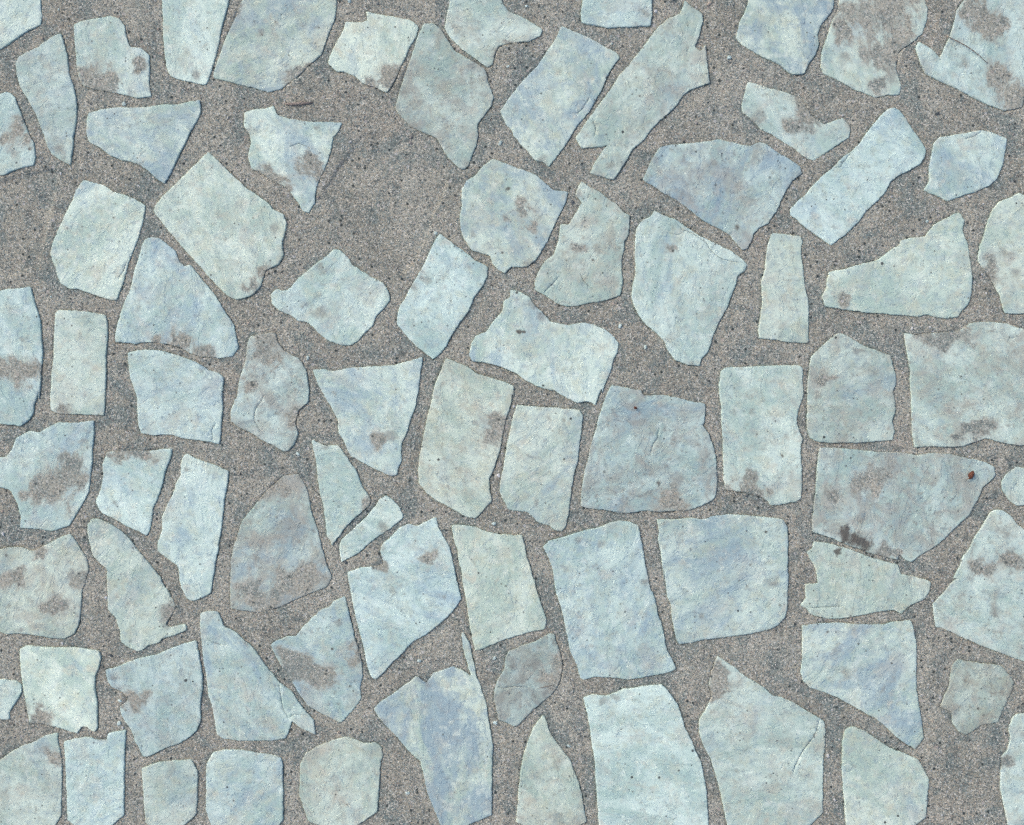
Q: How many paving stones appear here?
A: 79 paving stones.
